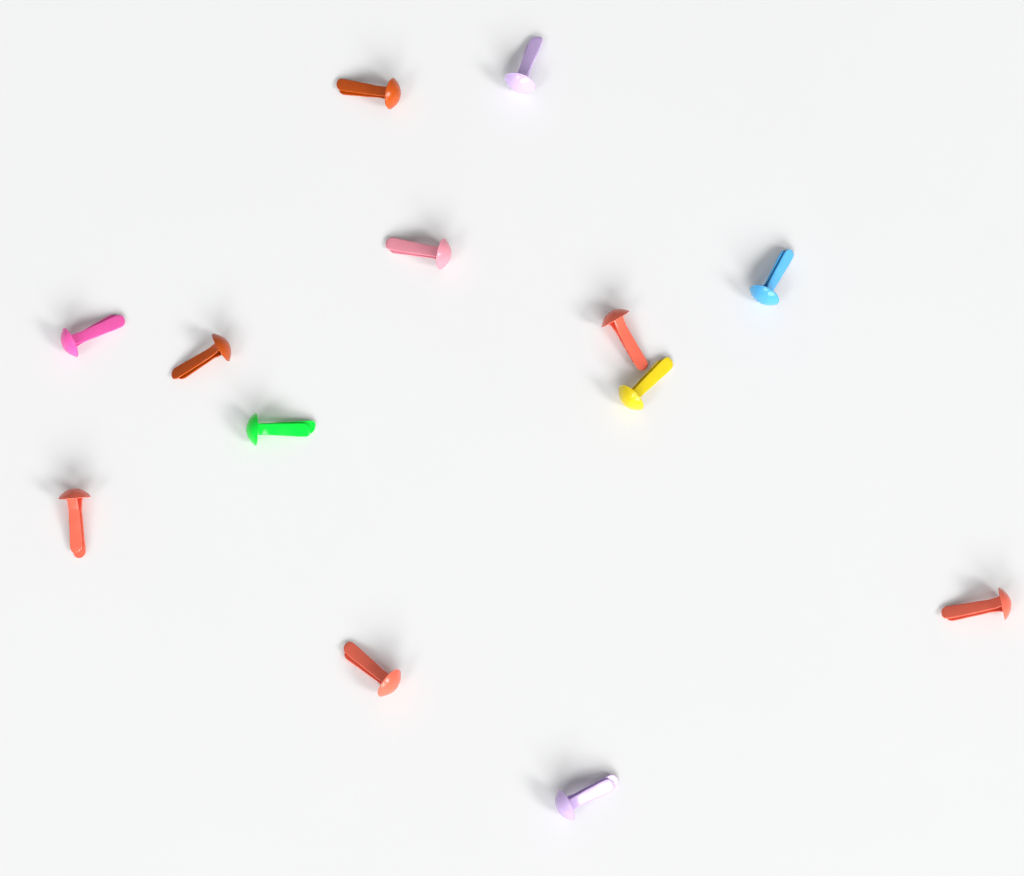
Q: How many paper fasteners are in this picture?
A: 13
